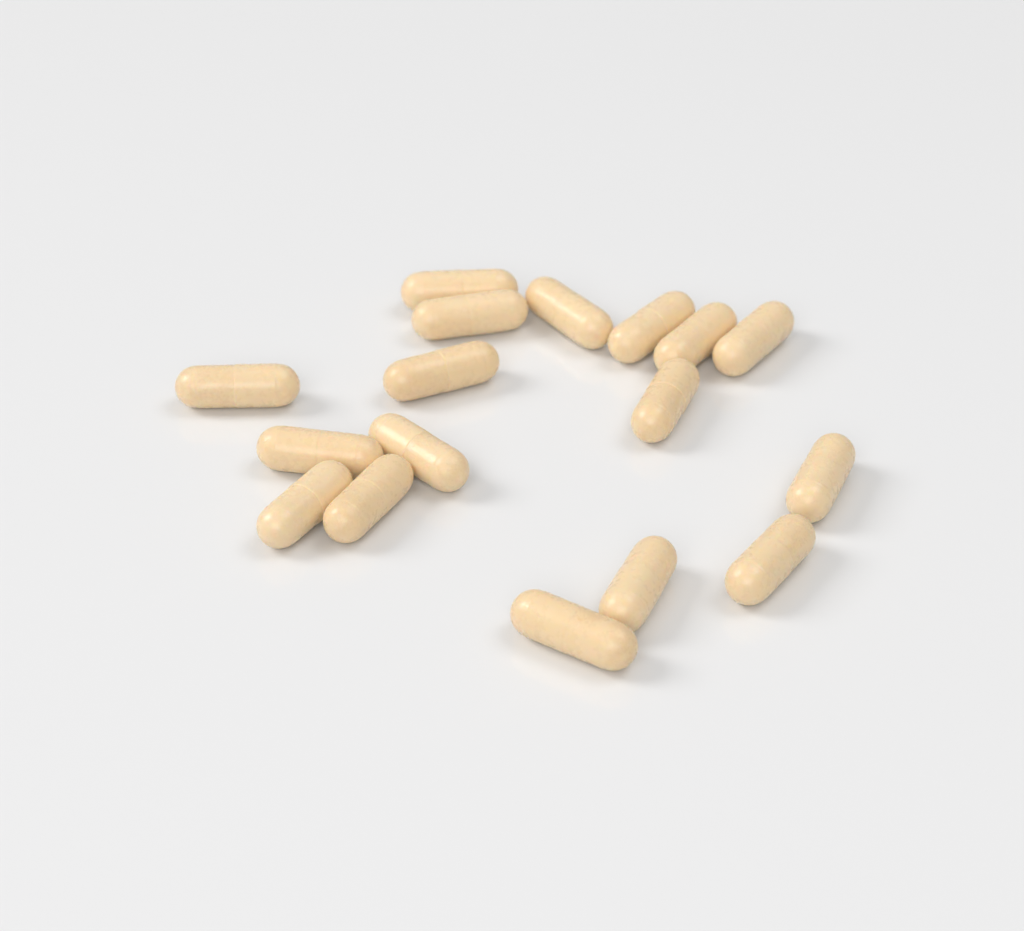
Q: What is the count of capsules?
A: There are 17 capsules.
